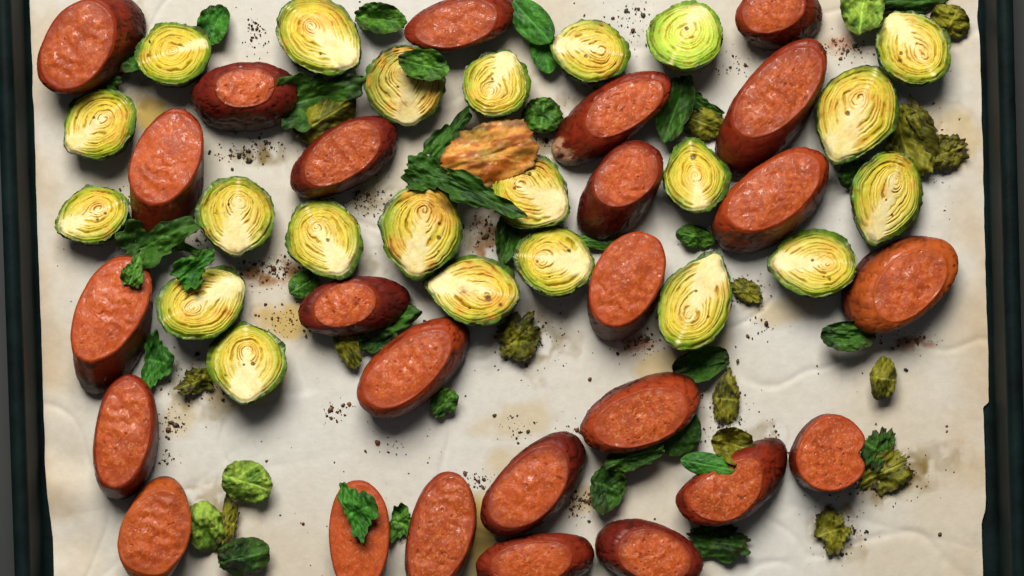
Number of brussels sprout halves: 22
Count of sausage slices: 25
